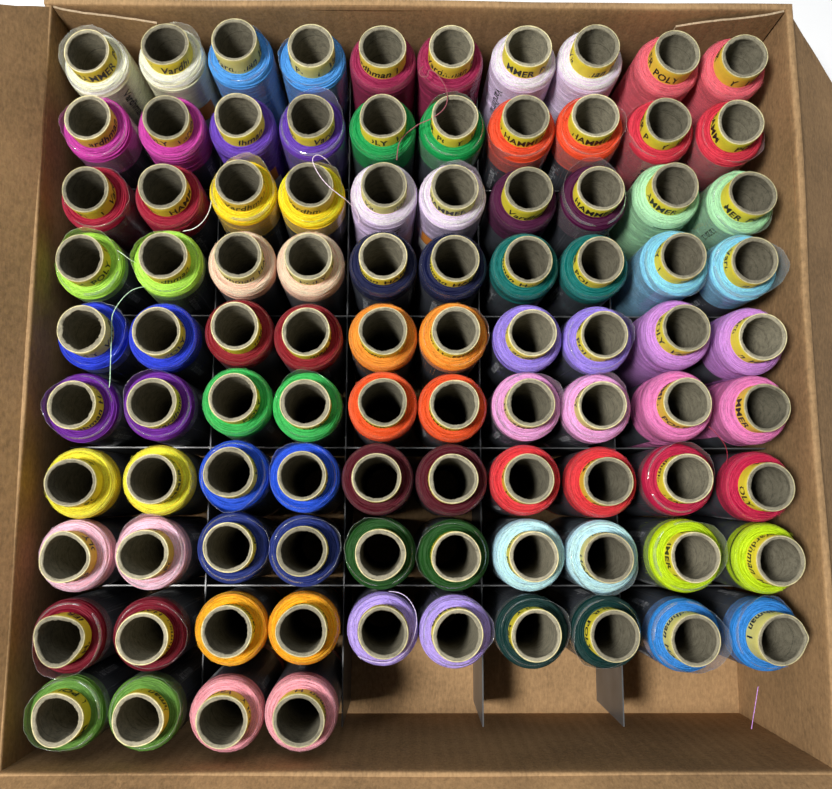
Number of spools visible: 94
